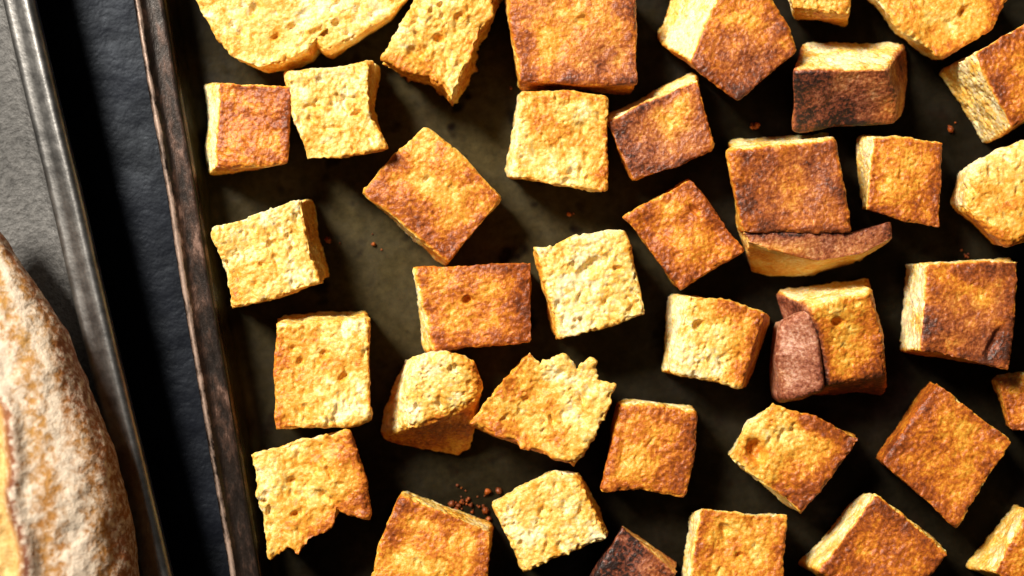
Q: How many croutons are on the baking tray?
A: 37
